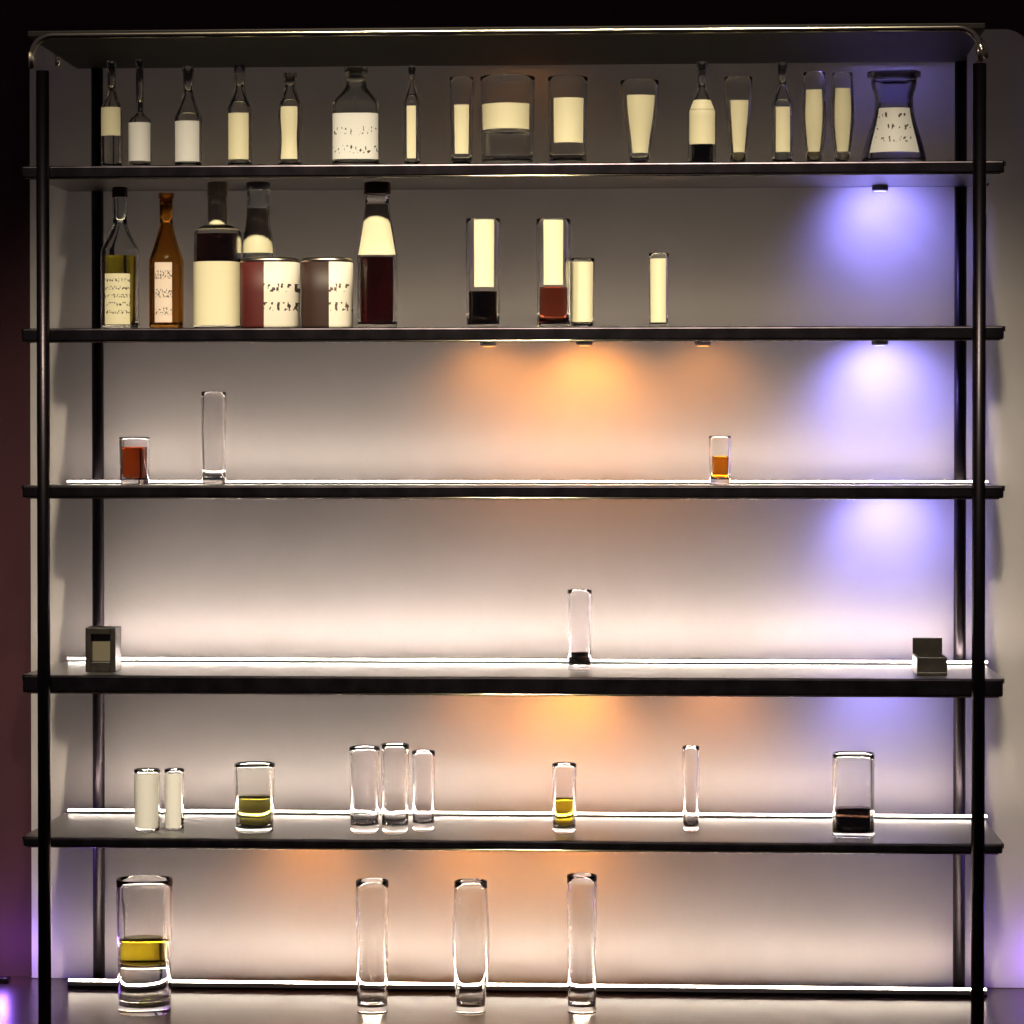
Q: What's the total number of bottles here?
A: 15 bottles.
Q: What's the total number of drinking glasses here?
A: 28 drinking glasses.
